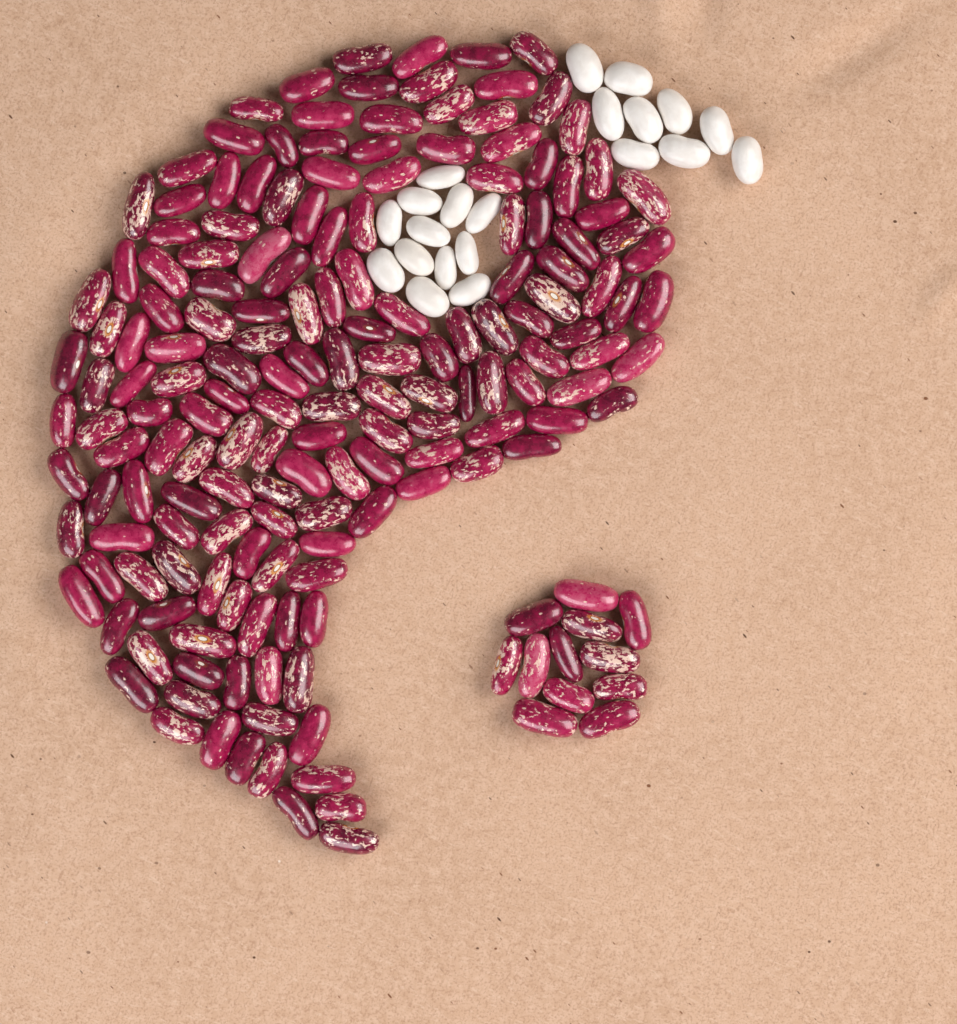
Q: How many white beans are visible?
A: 21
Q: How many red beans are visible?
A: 176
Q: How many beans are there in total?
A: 197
